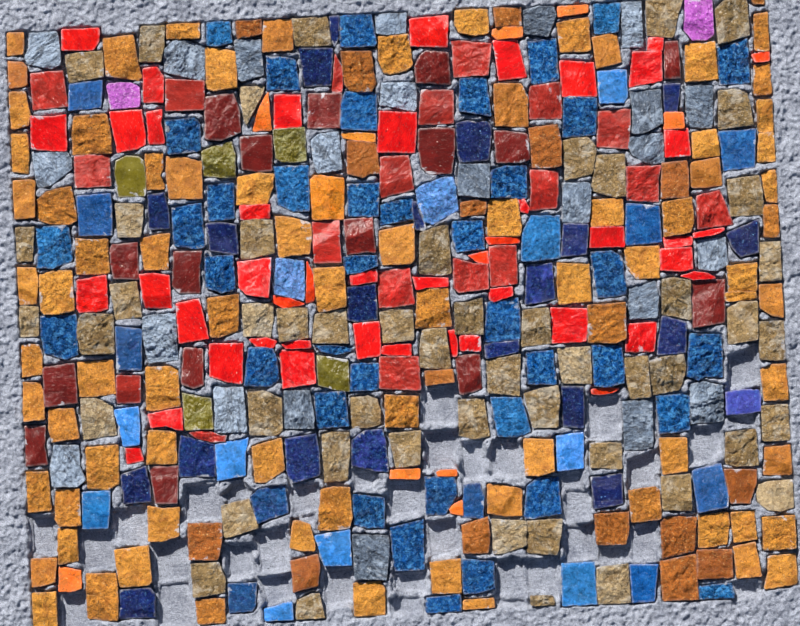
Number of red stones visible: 80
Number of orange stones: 107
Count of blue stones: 81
